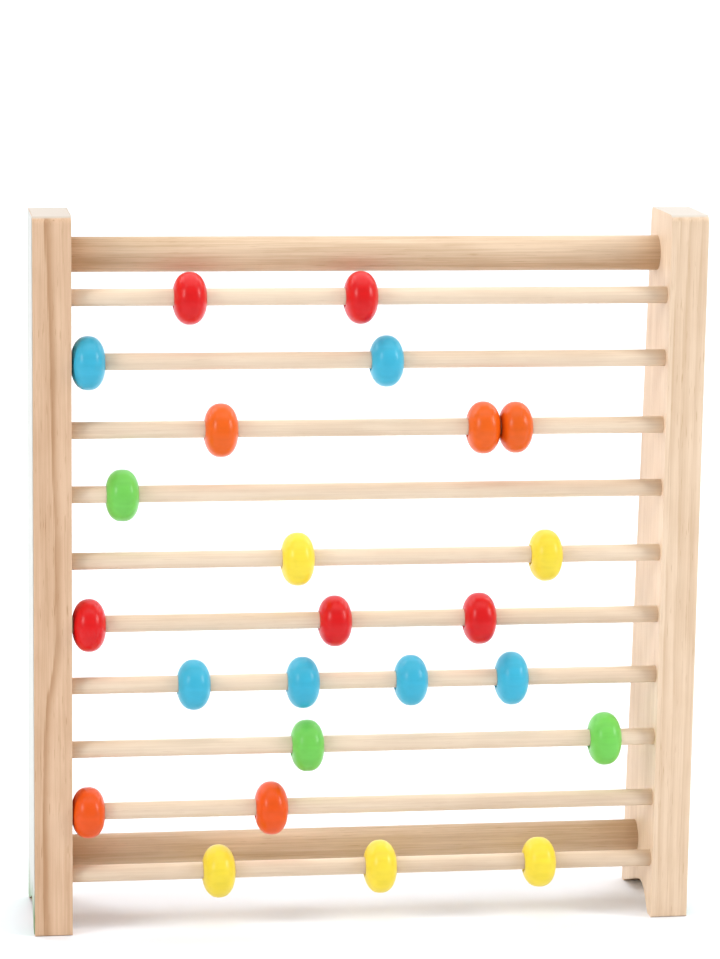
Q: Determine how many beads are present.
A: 24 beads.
